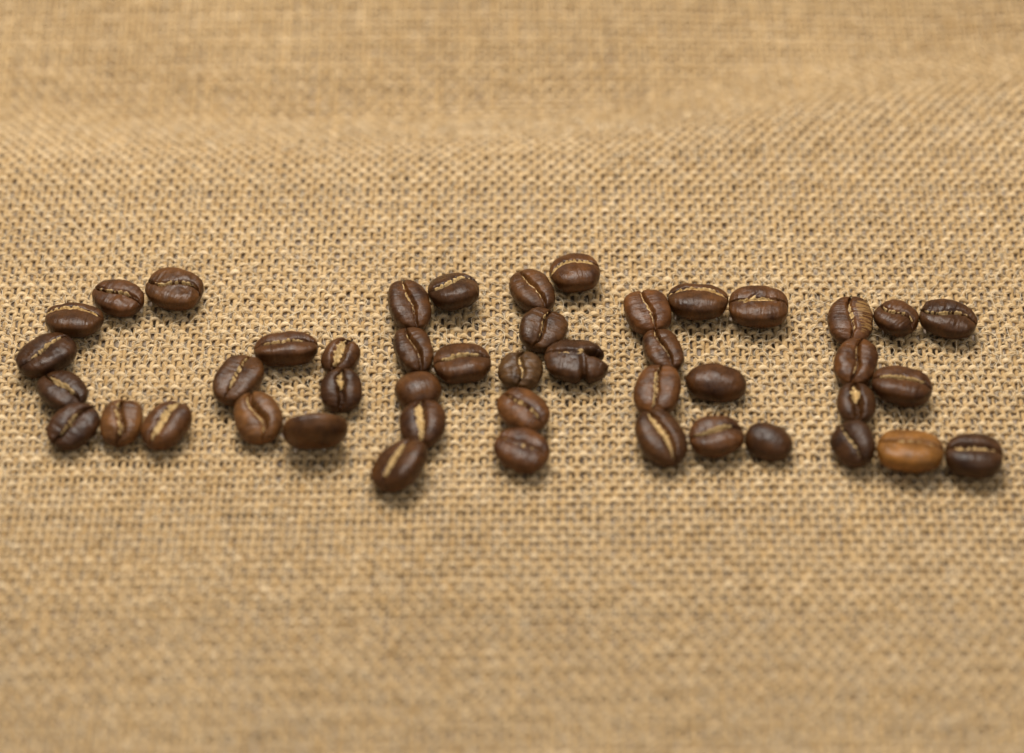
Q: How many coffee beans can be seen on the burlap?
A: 46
